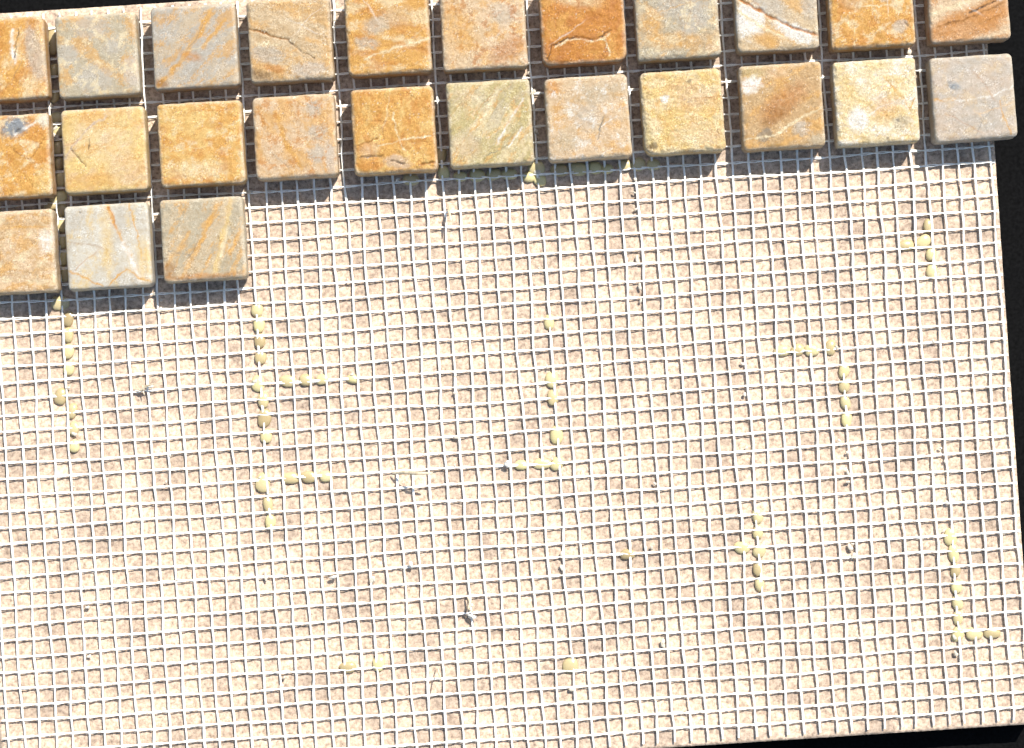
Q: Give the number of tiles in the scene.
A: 25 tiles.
